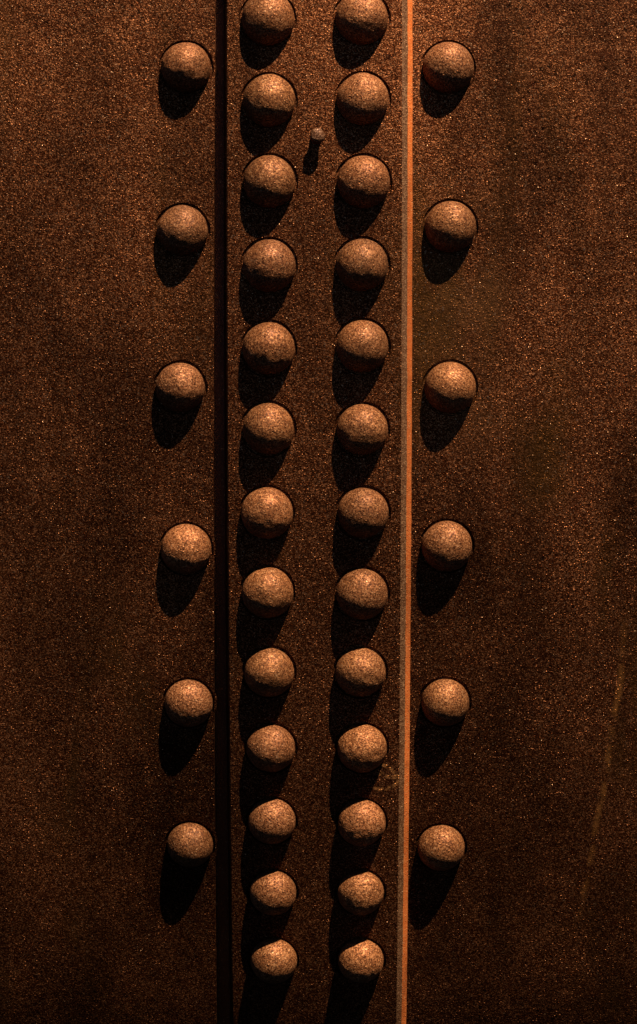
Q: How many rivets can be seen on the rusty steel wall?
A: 38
